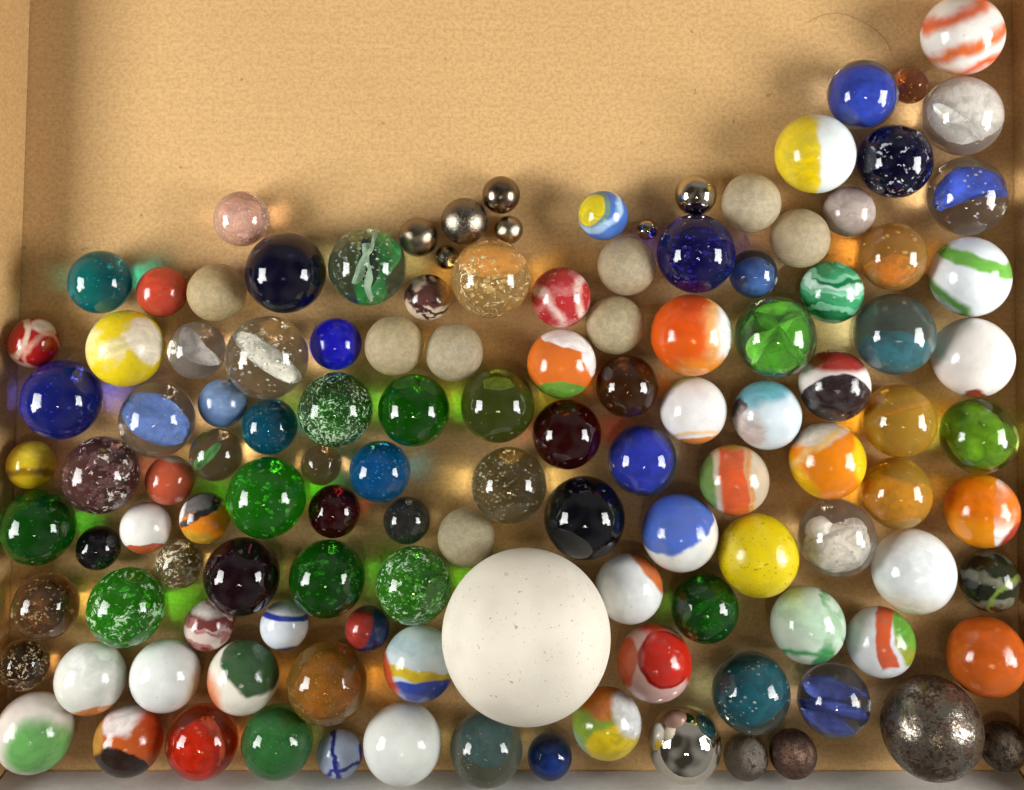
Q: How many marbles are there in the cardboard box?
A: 124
